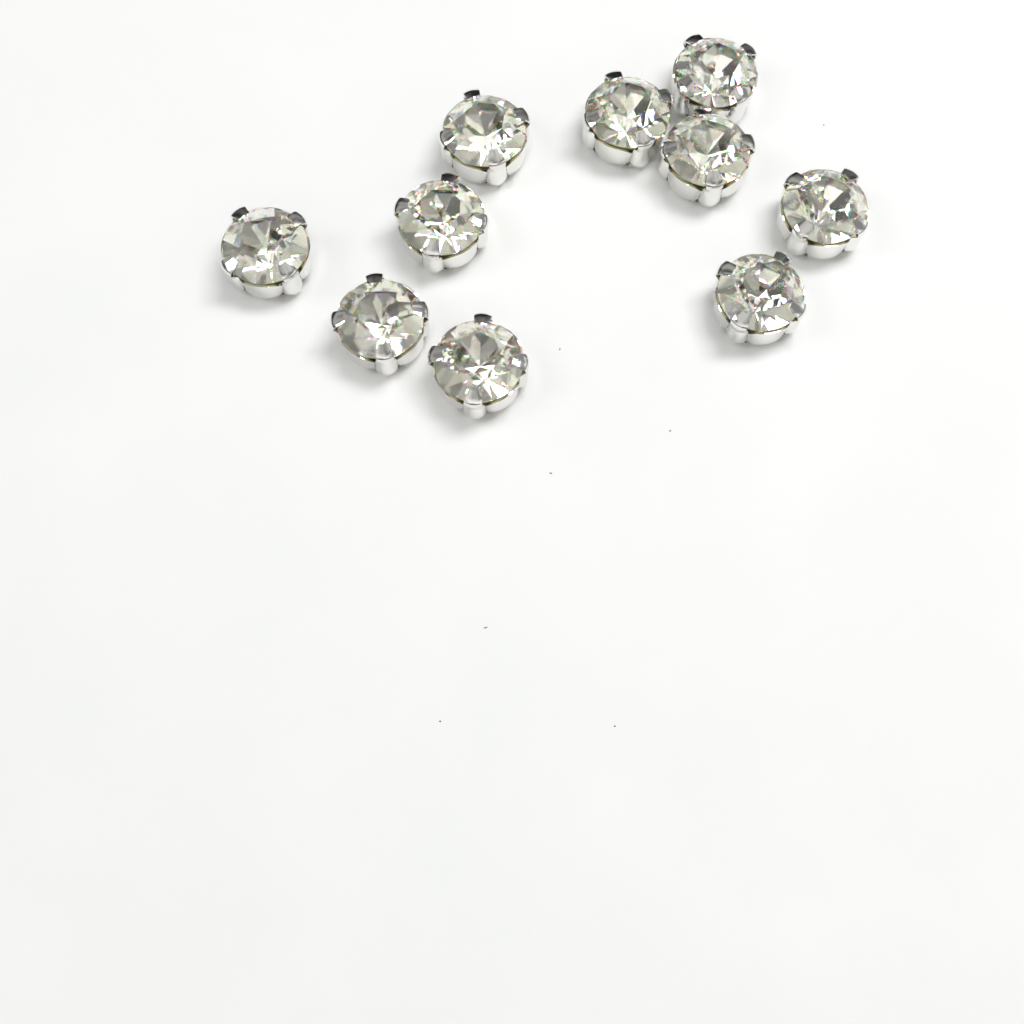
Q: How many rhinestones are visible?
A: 10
